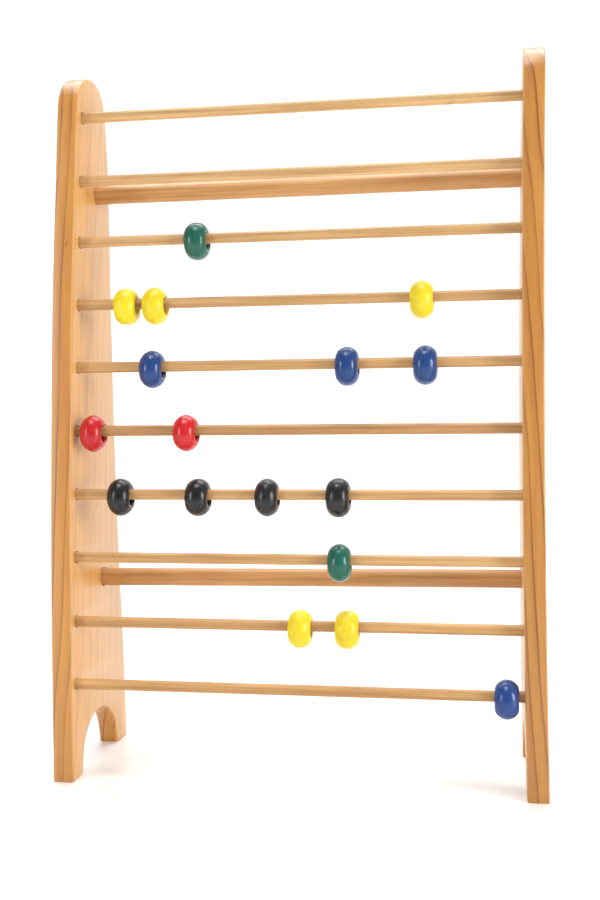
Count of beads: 17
